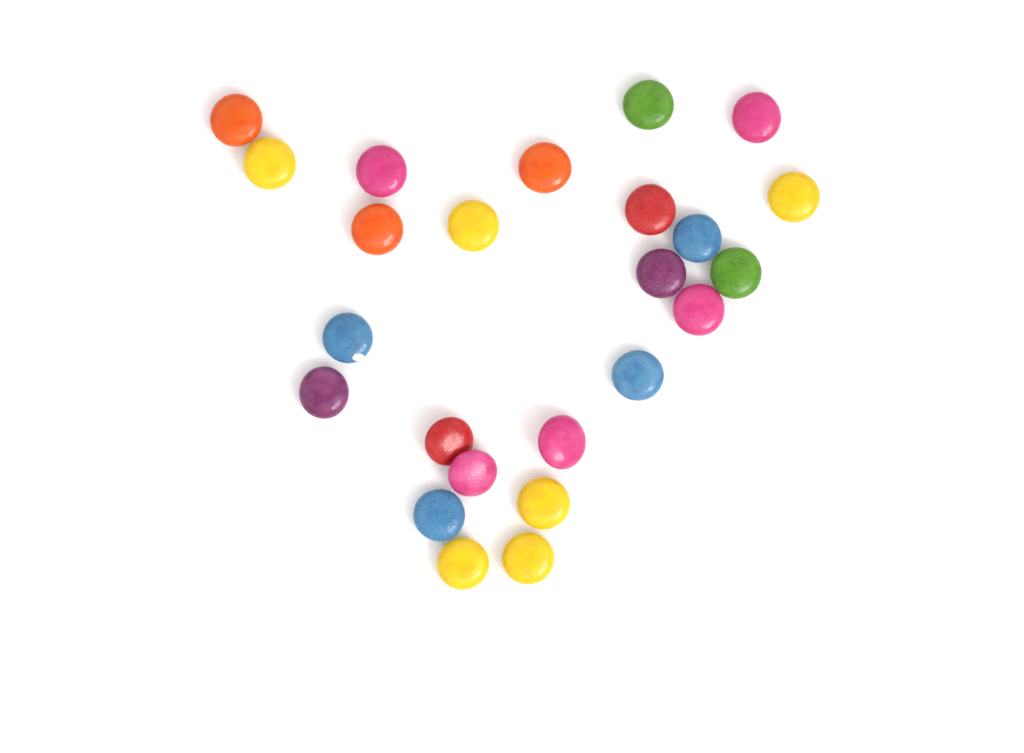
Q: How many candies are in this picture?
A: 24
